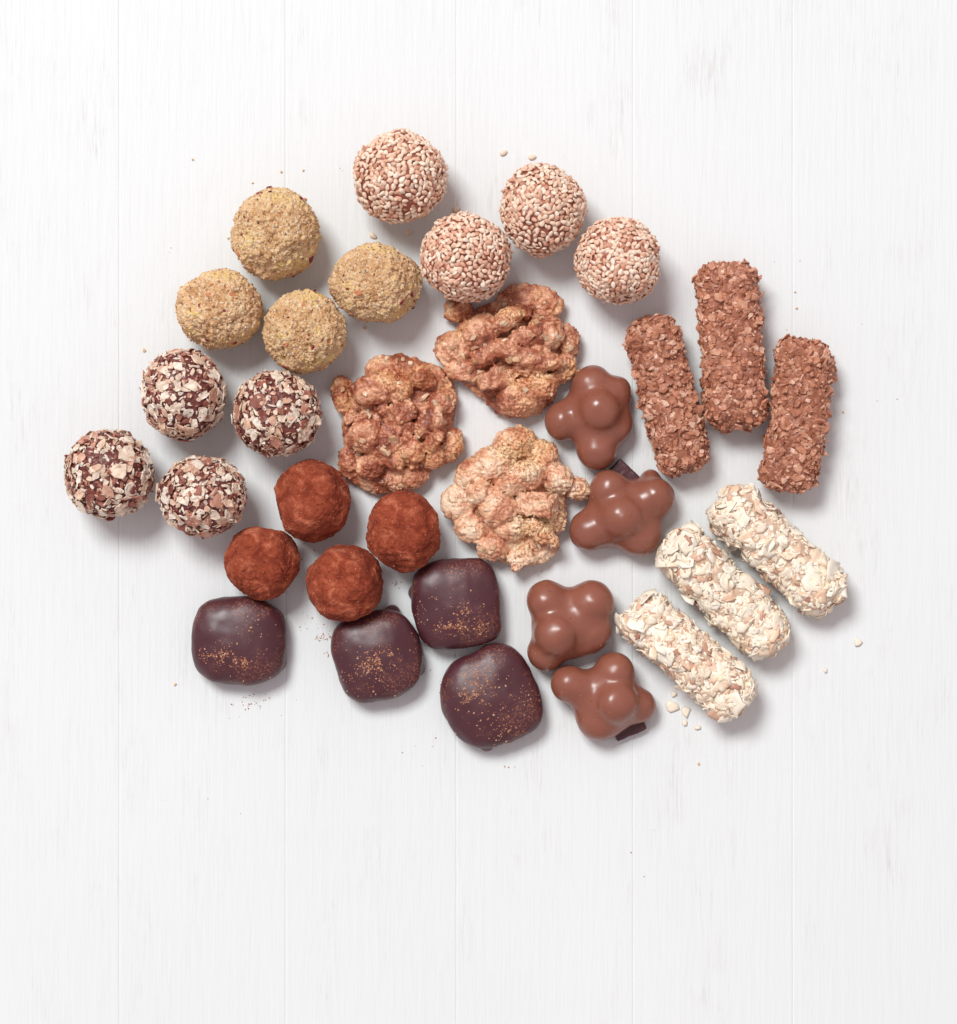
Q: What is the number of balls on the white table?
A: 16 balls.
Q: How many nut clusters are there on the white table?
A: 7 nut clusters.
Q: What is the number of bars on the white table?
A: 6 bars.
